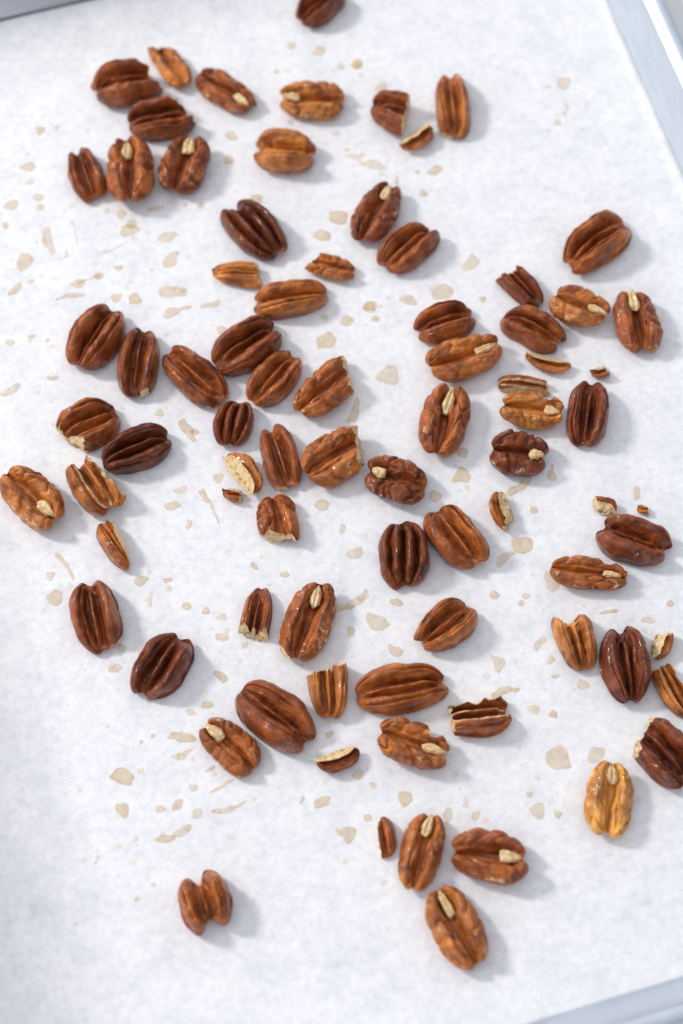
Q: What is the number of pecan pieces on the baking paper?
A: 81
